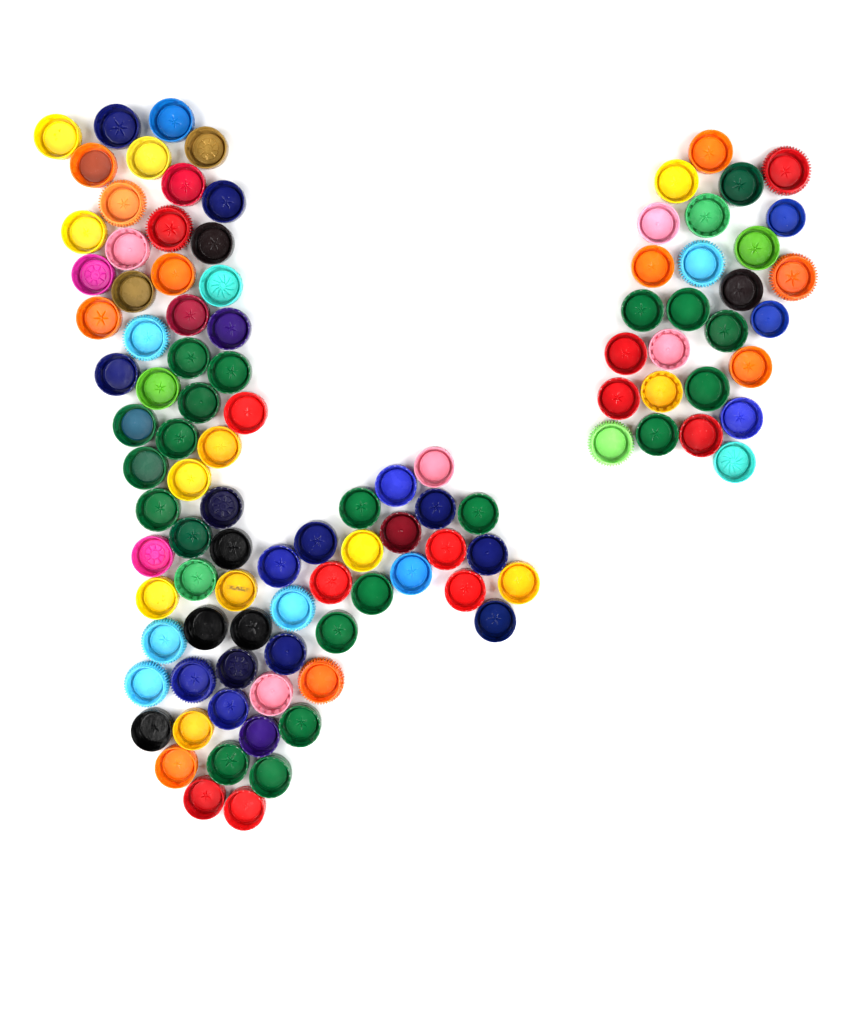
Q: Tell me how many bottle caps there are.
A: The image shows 105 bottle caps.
